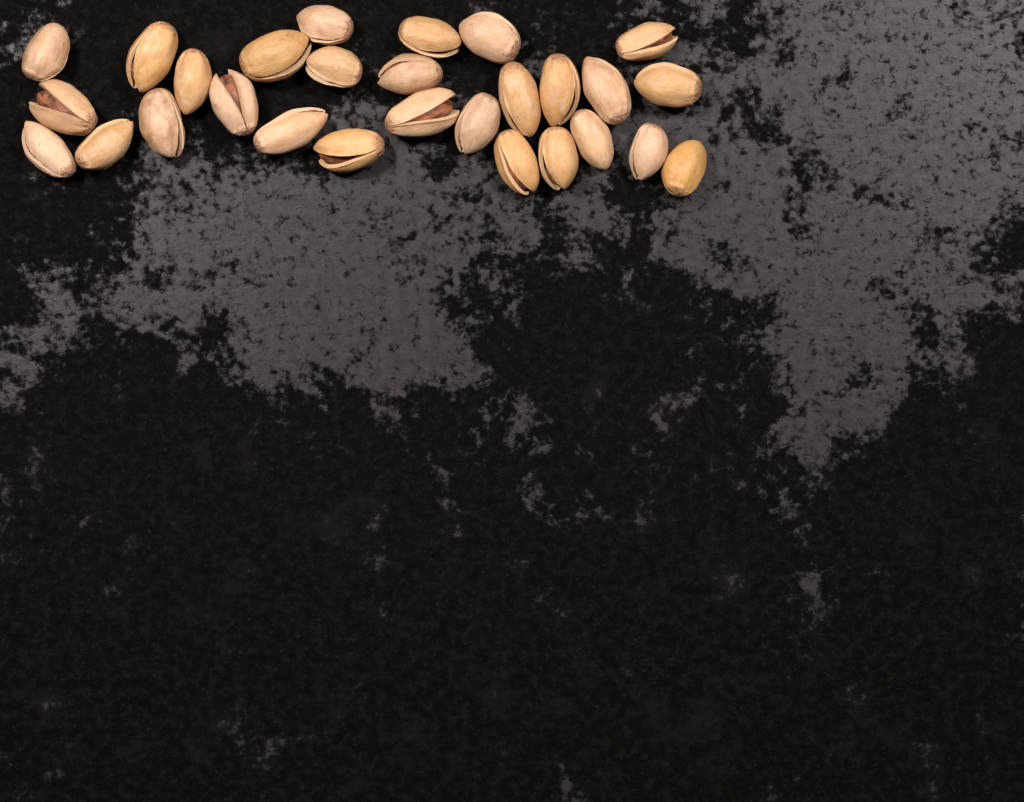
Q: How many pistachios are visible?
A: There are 28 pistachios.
